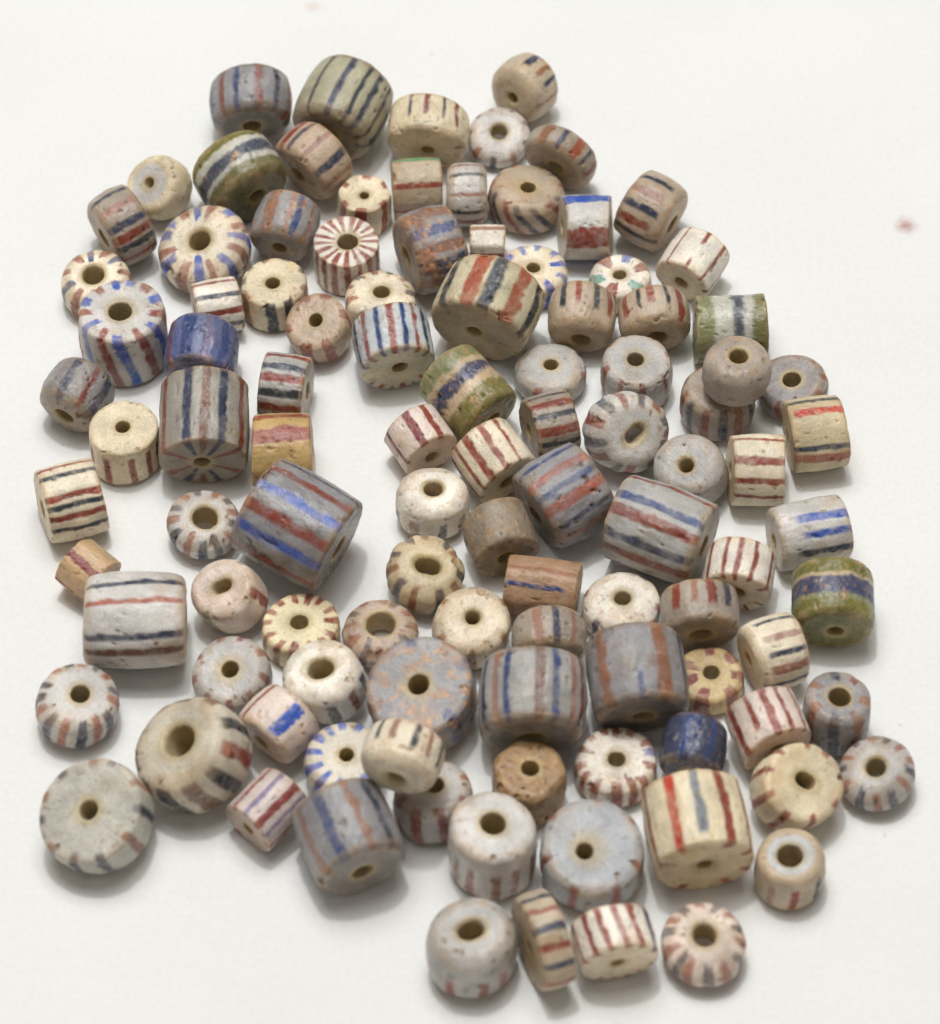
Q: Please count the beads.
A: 106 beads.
